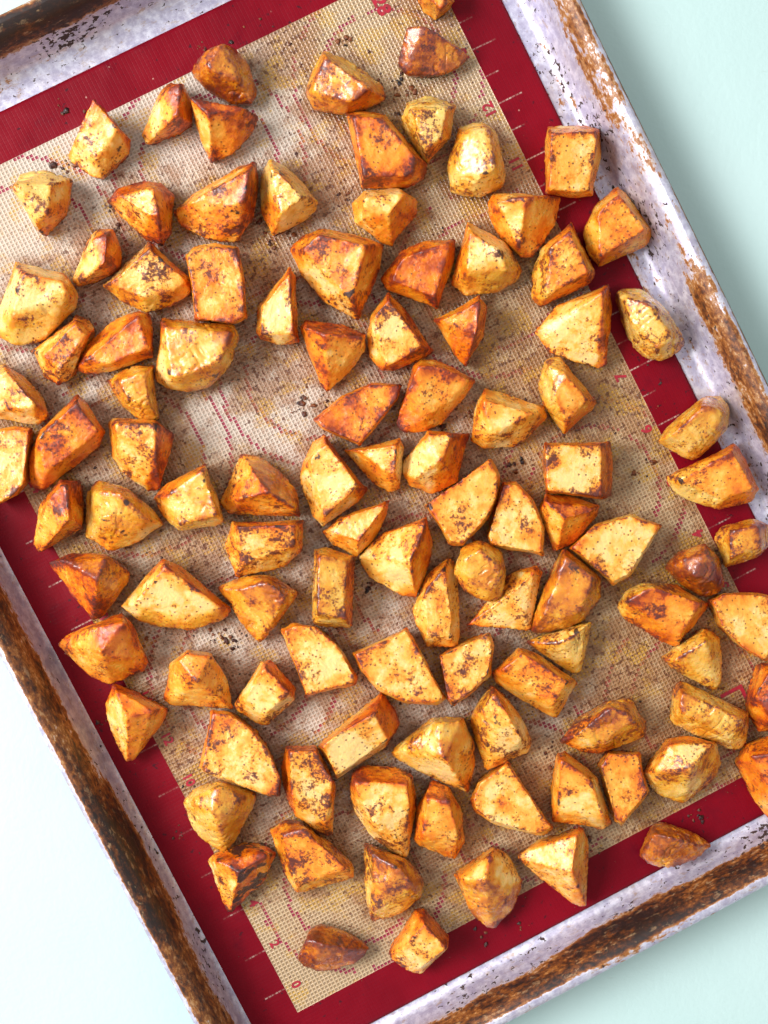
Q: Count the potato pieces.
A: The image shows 107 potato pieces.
